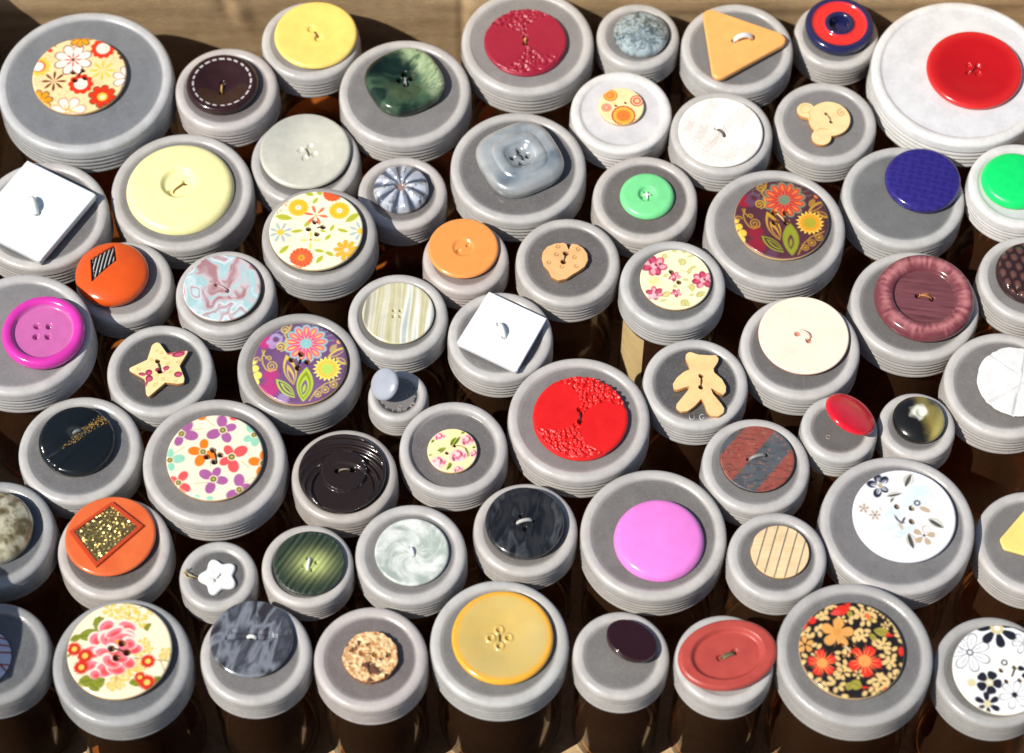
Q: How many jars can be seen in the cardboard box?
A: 65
